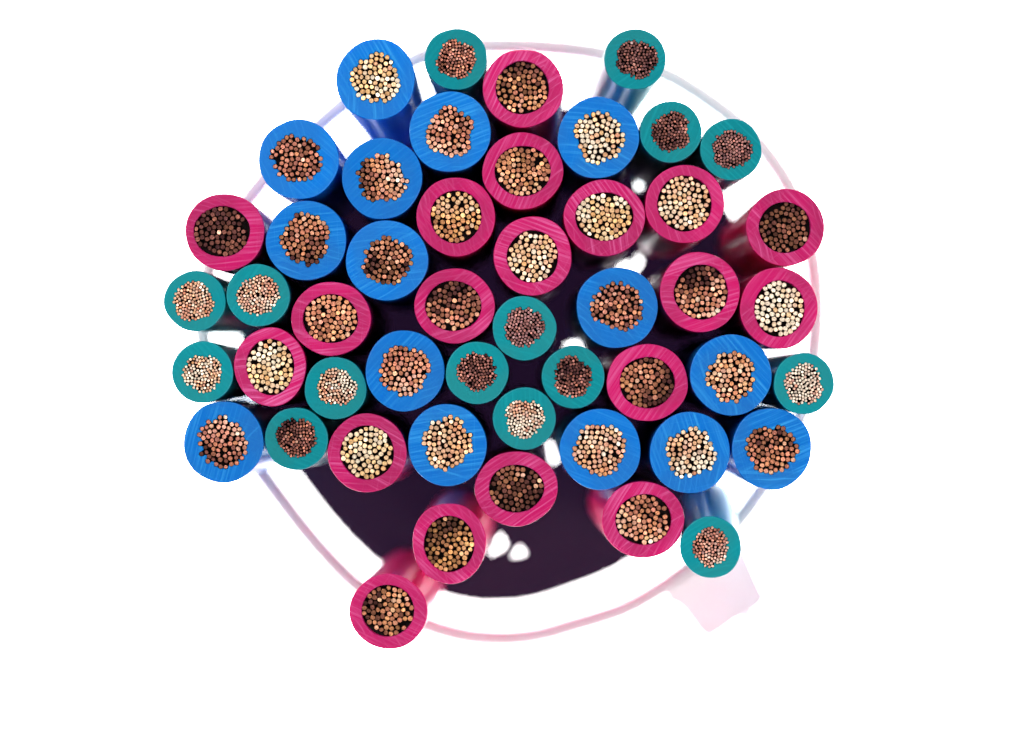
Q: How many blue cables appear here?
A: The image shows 15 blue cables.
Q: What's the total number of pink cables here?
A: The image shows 19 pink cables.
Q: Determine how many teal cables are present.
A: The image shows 15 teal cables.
